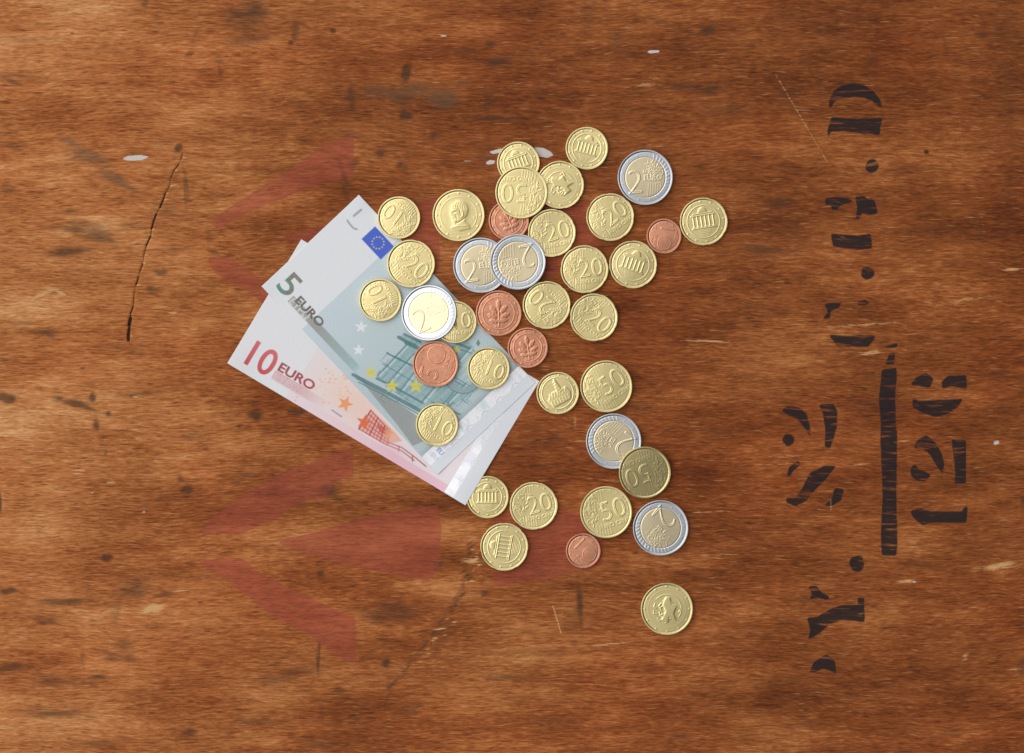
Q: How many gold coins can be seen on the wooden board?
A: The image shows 26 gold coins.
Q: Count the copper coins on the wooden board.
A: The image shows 6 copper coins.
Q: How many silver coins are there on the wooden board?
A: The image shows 6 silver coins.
